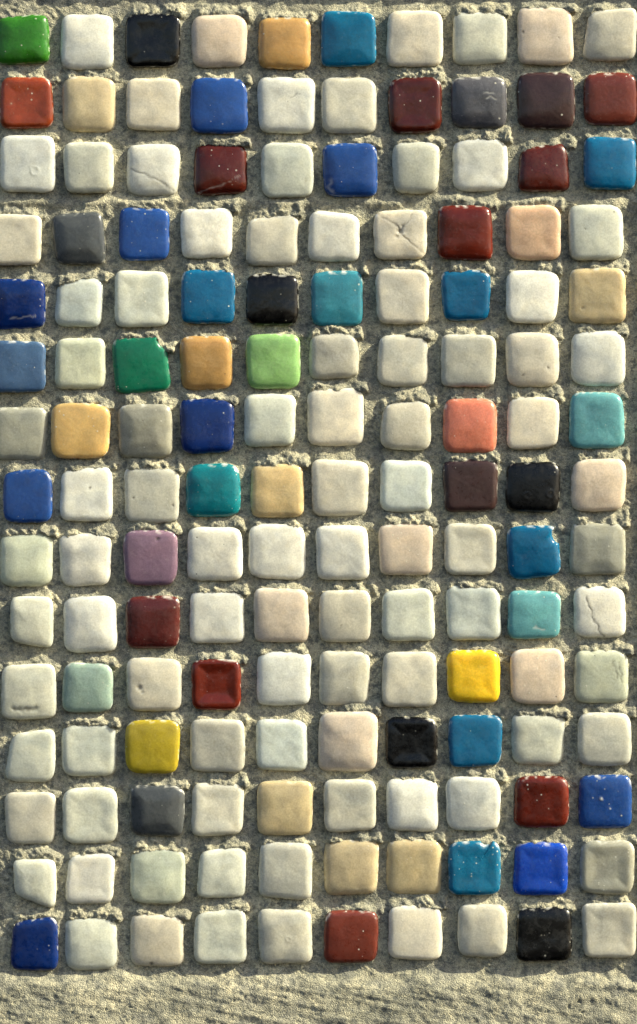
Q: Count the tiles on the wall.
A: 150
